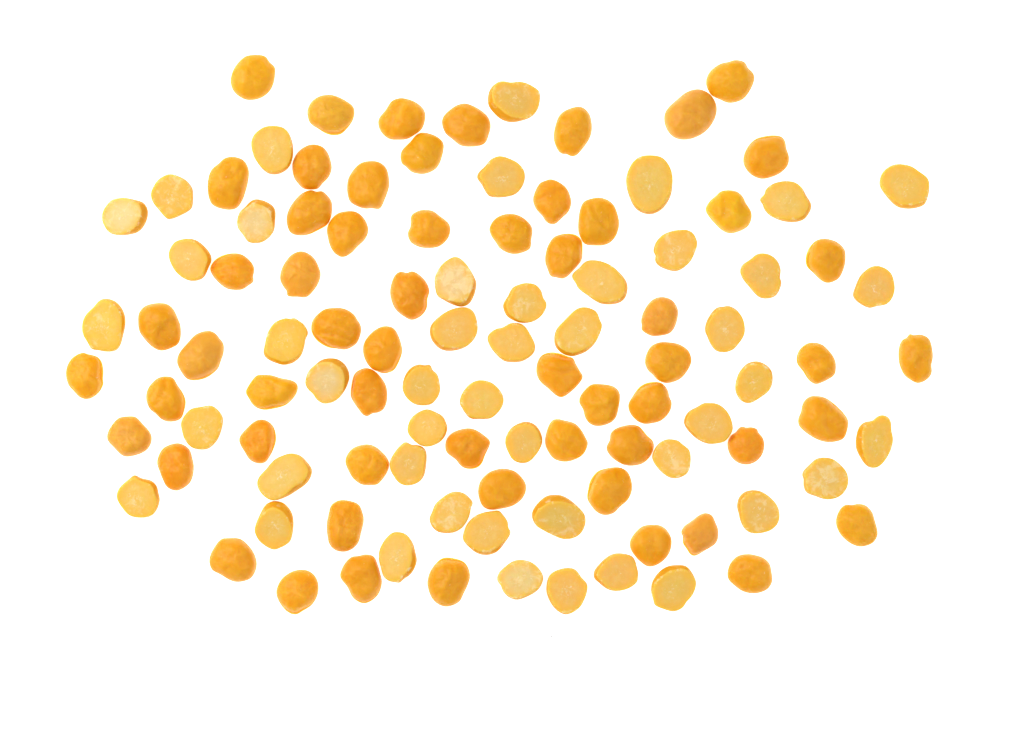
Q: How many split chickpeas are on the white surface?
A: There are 105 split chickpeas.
